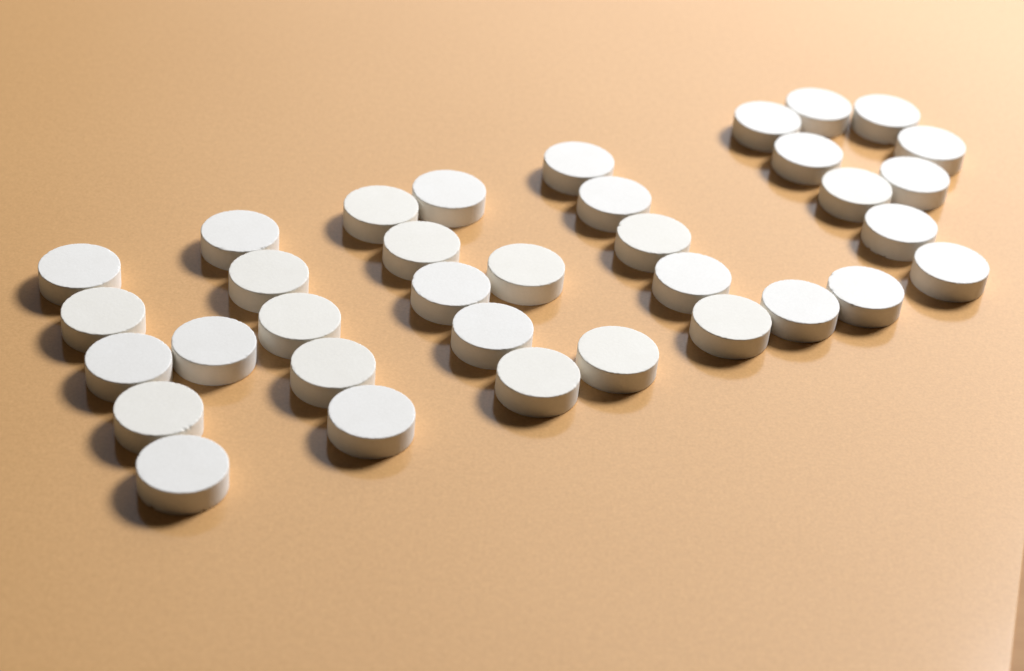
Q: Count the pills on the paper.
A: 35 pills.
